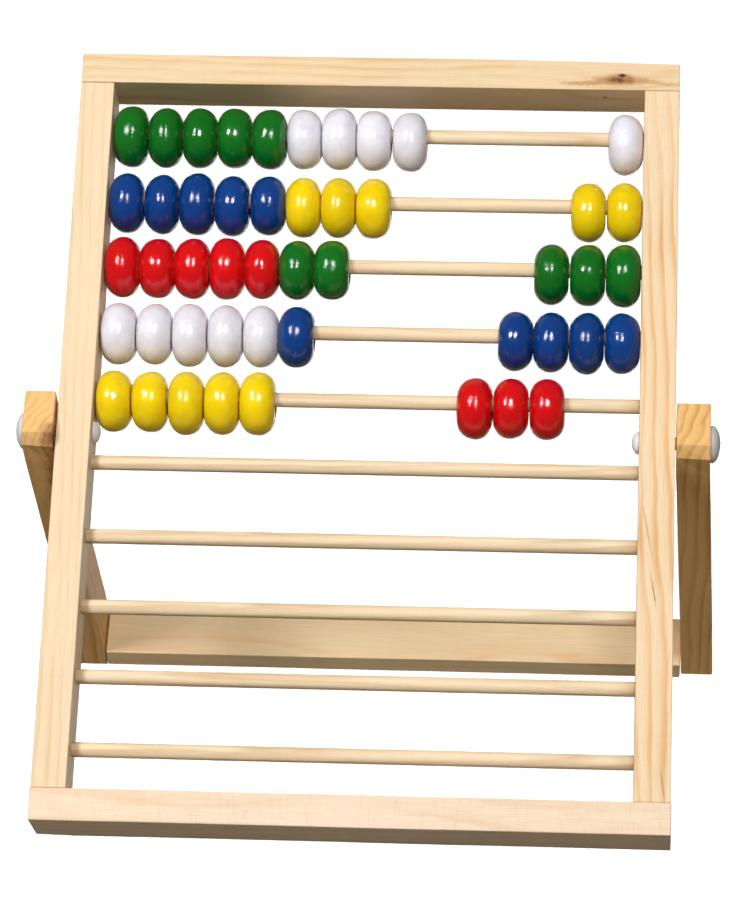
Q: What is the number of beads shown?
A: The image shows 48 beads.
